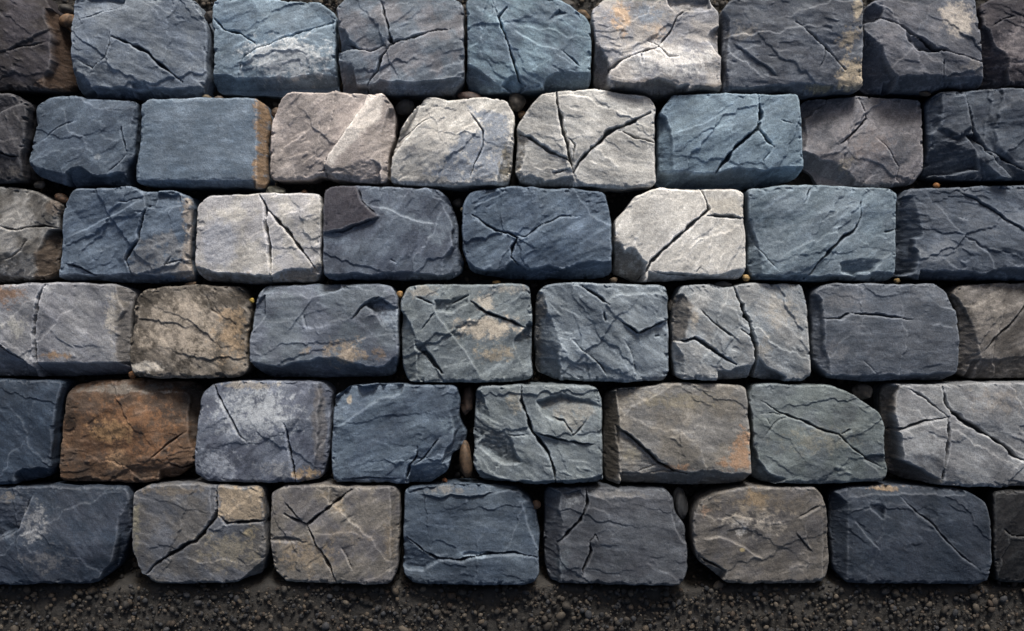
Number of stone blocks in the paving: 50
